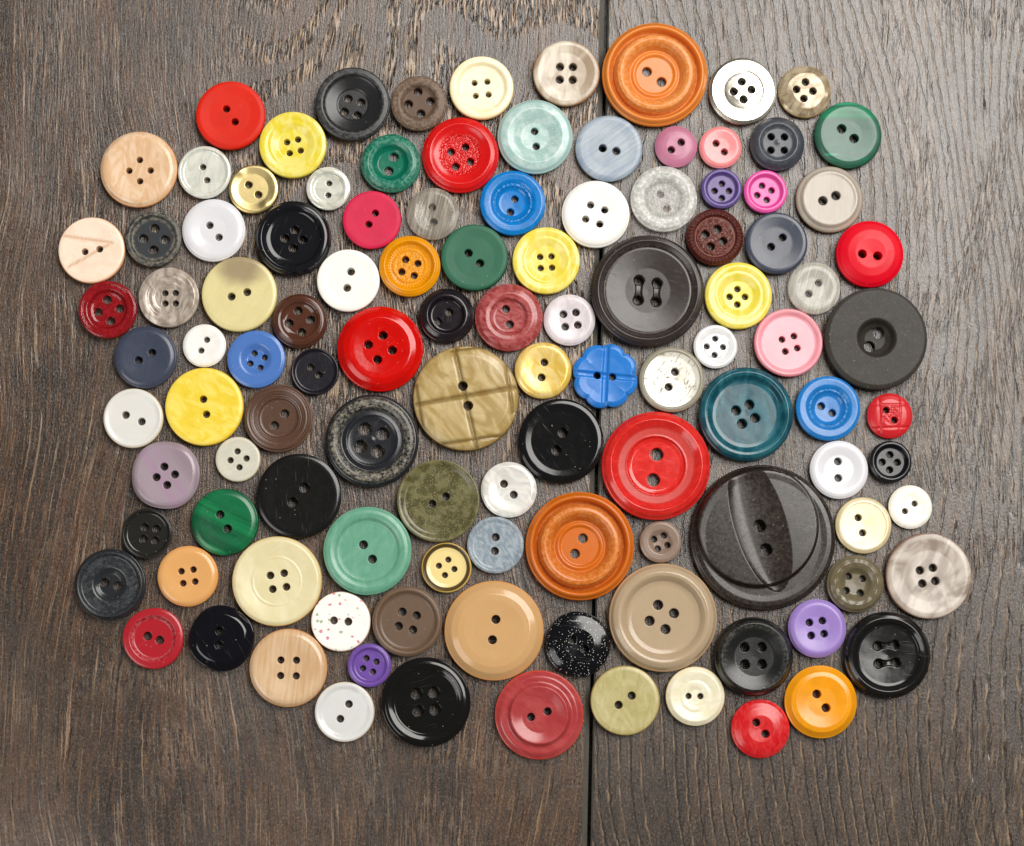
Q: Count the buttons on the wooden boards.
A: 112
